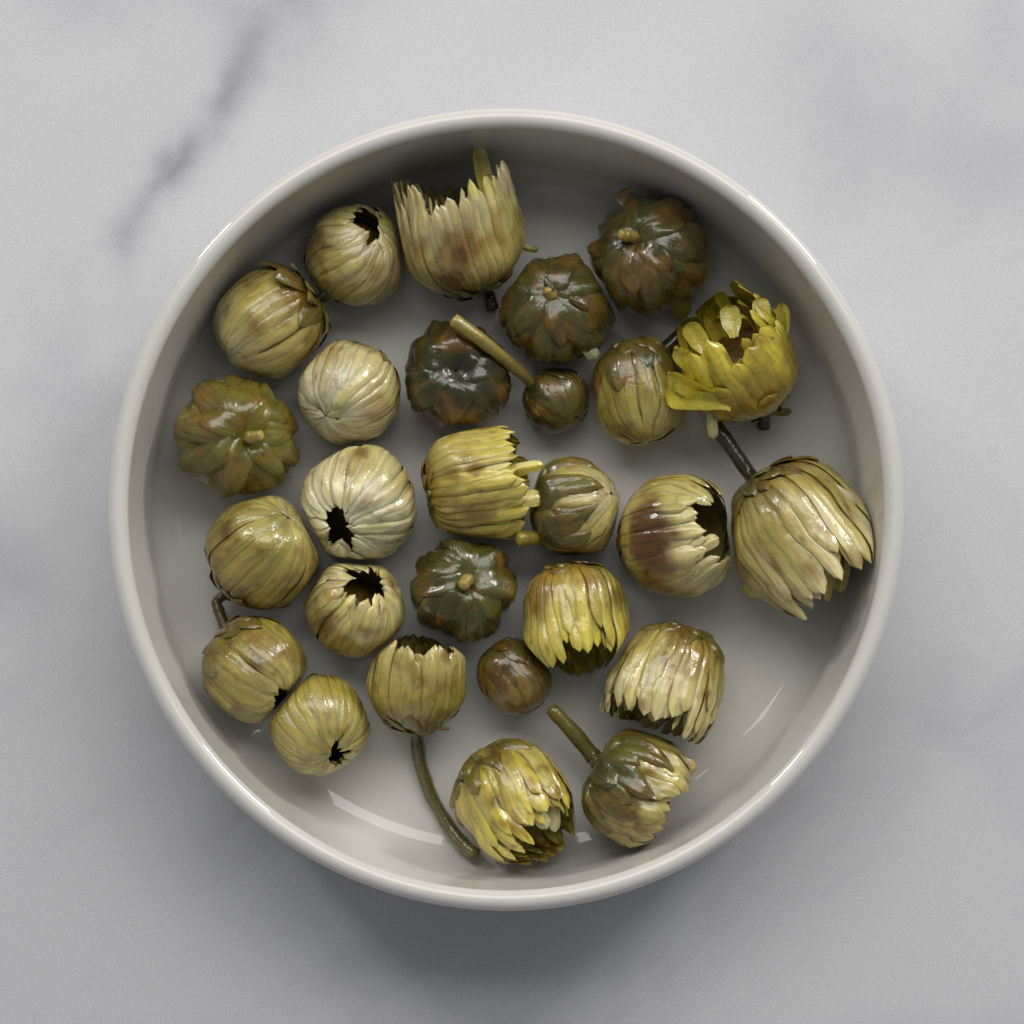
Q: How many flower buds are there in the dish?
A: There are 27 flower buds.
